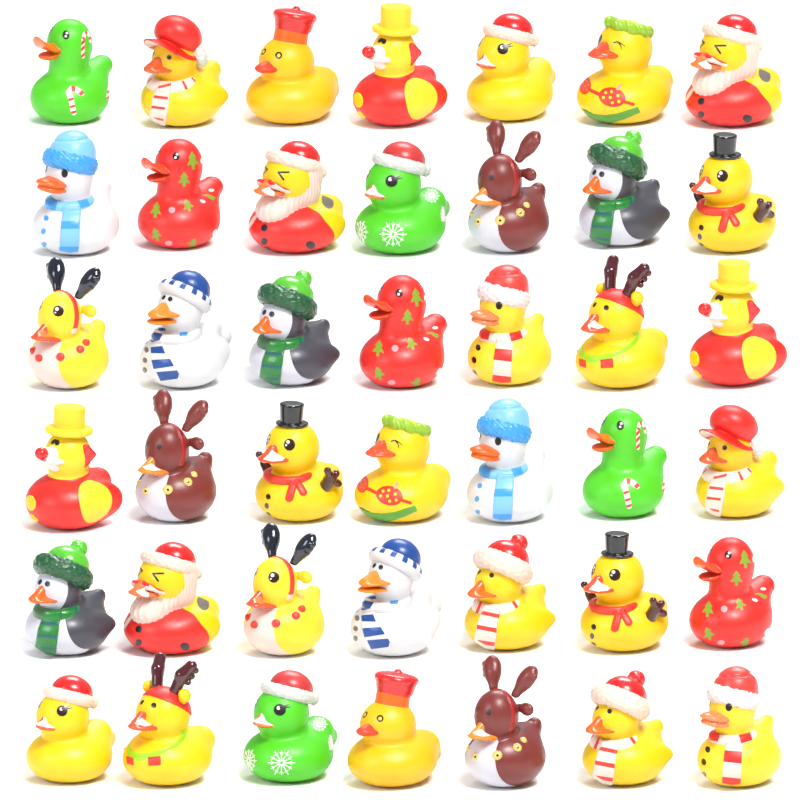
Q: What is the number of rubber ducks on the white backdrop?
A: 42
